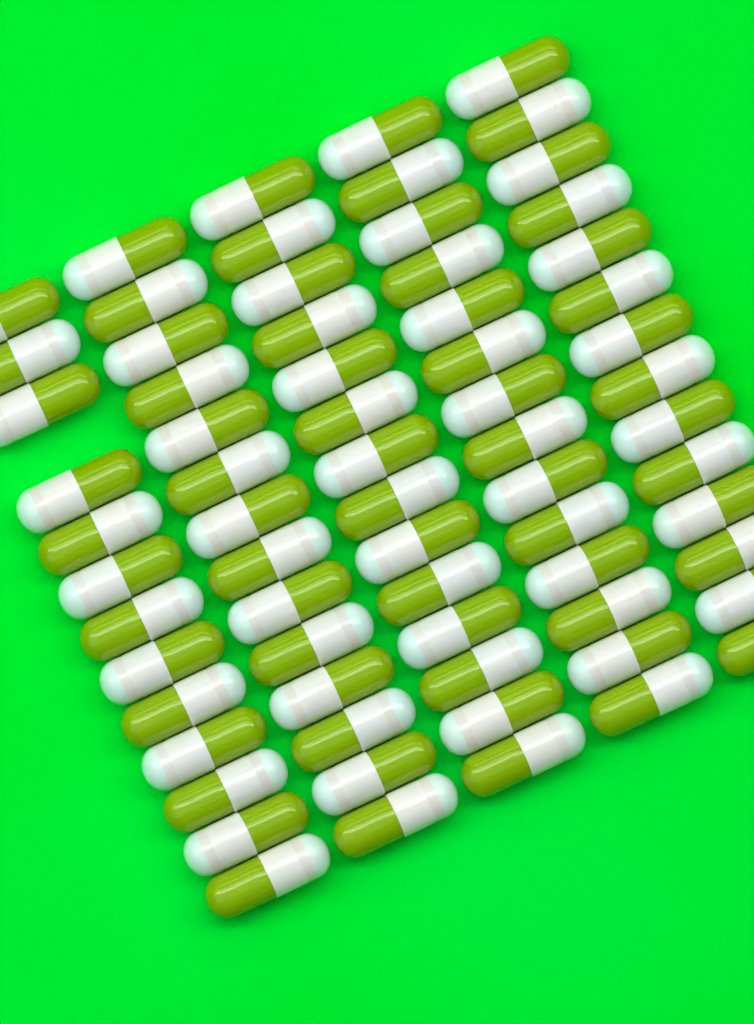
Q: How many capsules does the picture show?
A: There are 69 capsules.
